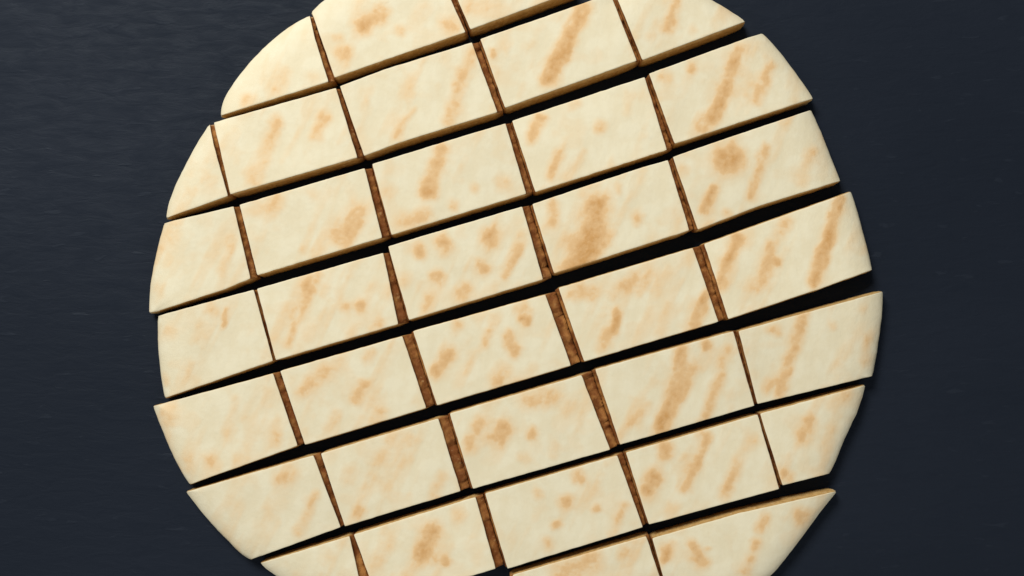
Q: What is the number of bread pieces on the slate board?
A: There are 35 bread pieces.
